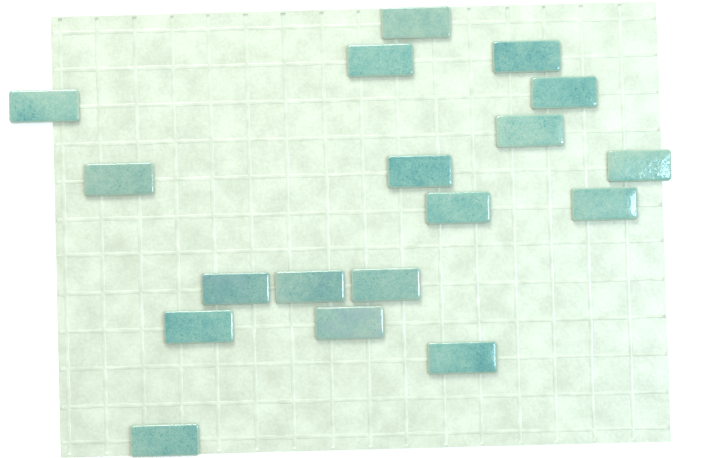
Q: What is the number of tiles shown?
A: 18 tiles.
